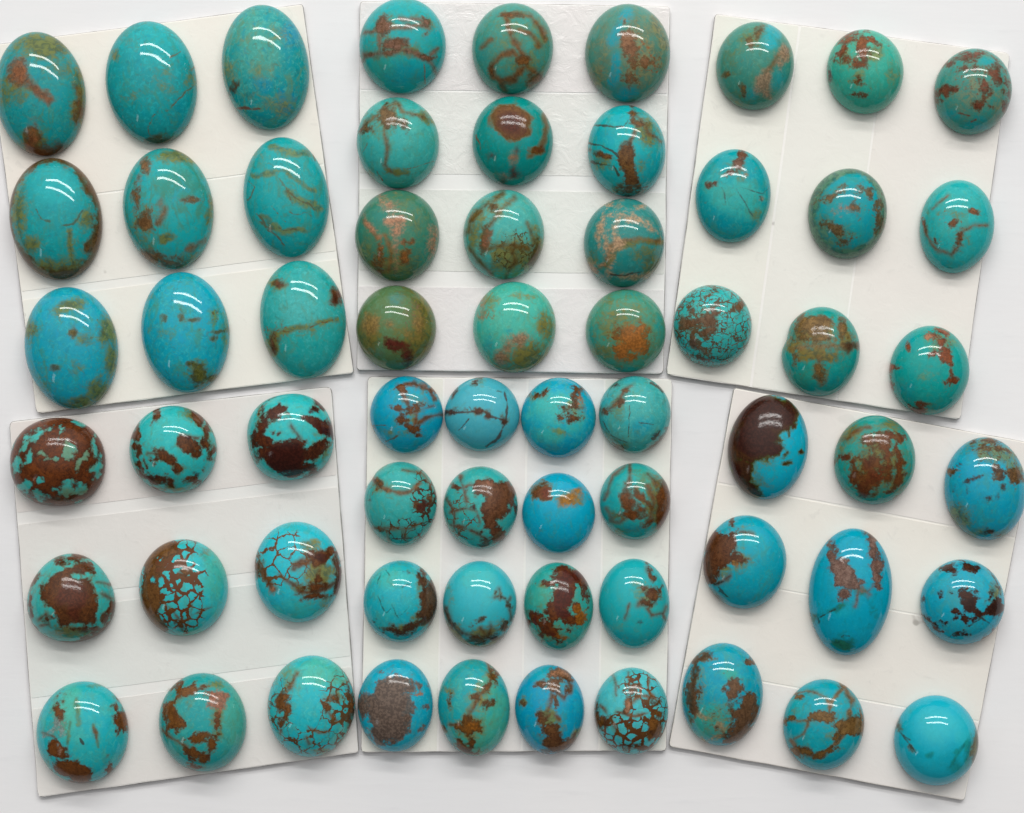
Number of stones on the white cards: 64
